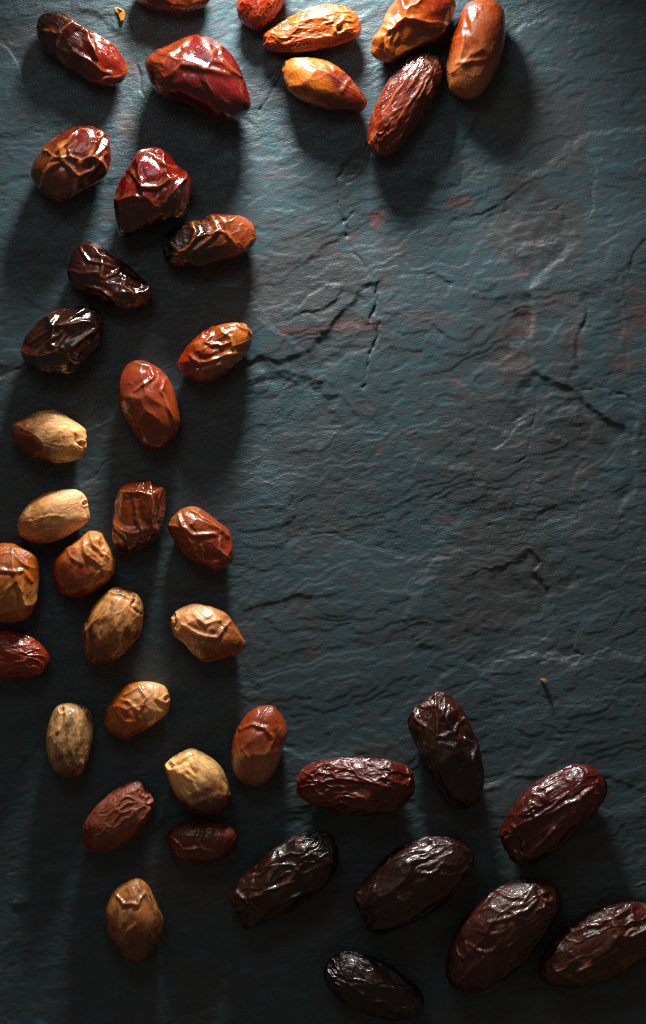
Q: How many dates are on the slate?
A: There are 40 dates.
